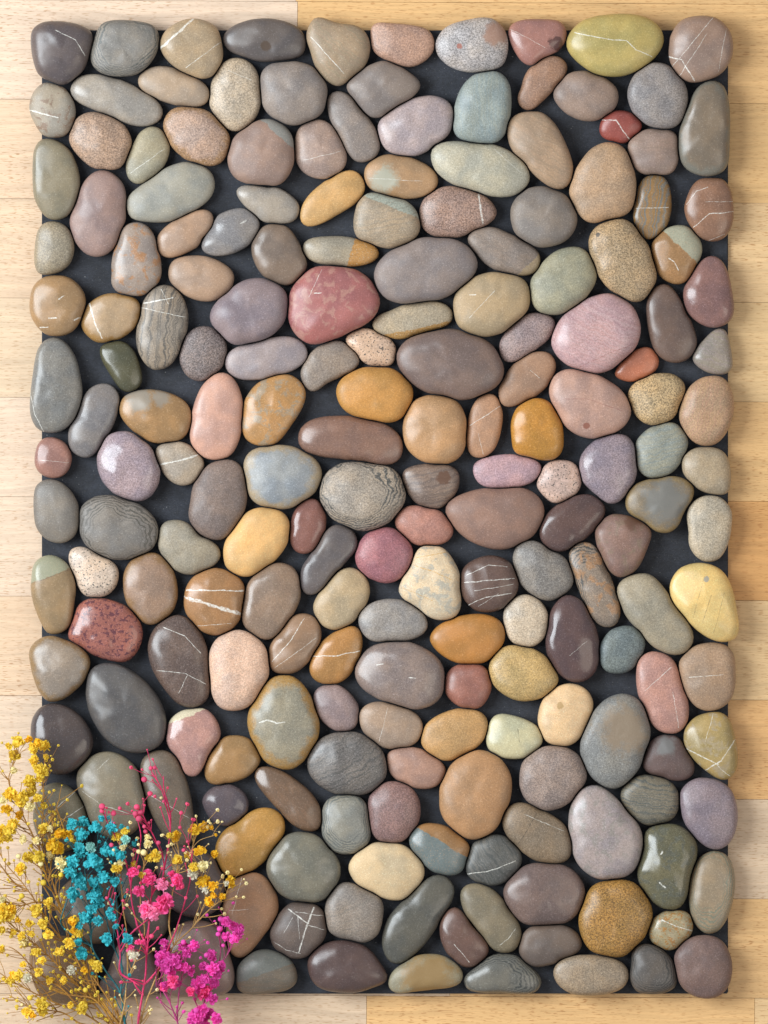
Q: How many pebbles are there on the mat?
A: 200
